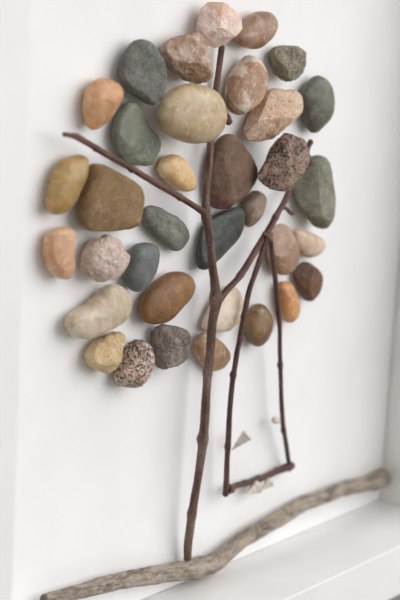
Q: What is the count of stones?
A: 35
